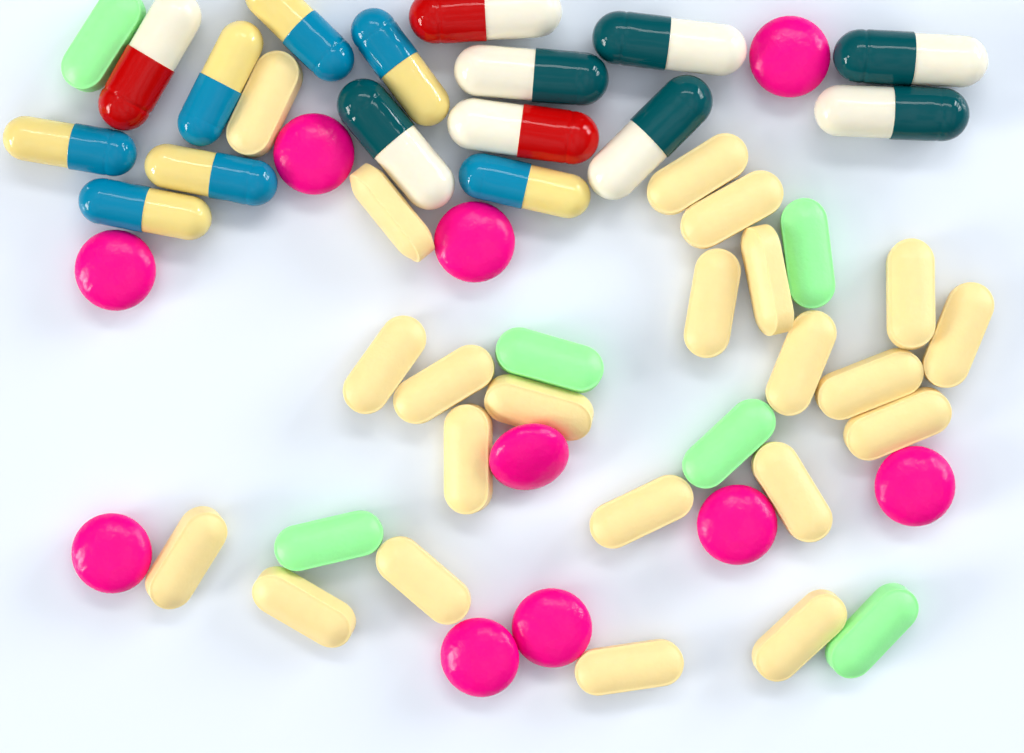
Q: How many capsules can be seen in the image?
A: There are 16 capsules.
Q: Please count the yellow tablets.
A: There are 22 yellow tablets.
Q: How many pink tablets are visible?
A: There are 10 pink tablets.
